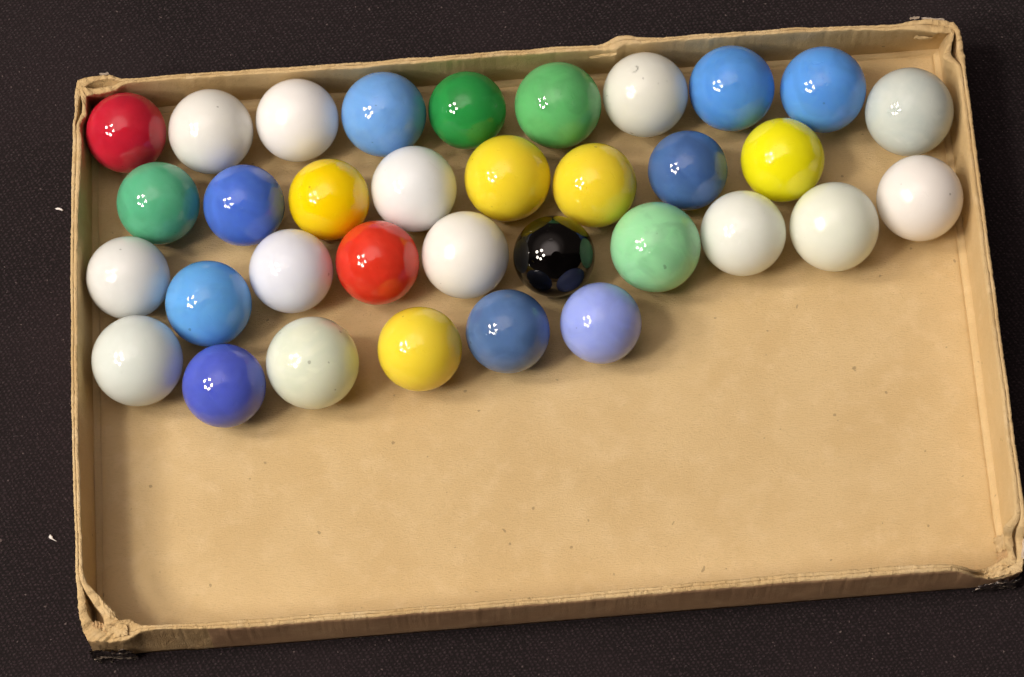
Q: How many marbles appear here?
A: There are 34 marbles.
